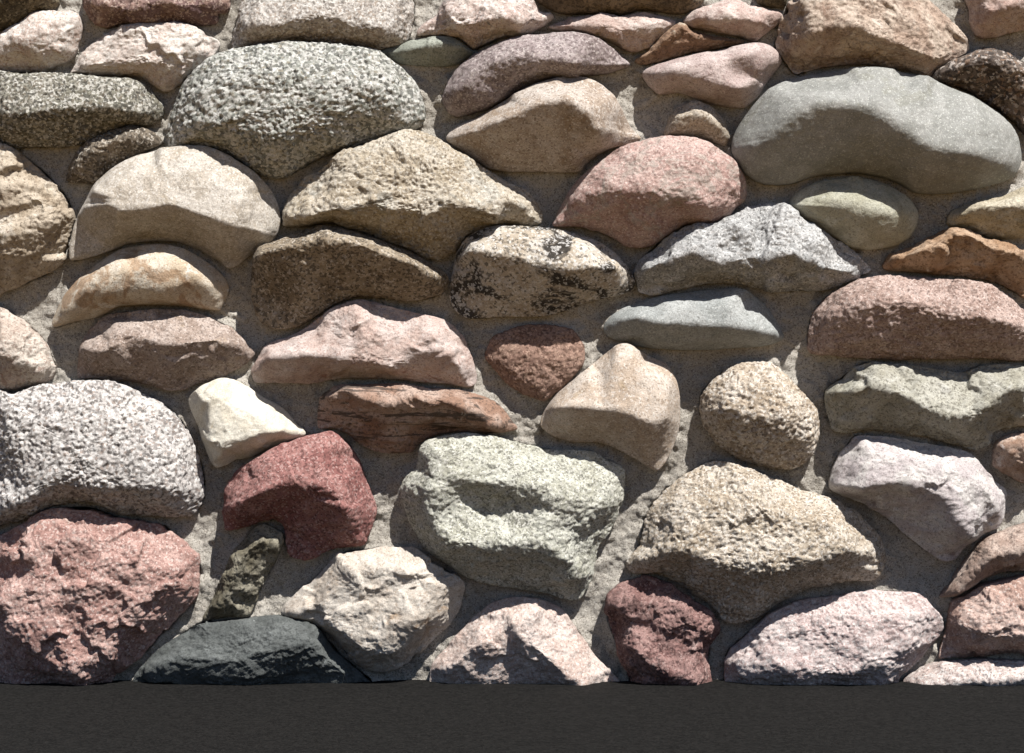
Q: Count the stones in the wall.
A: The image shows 61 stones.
